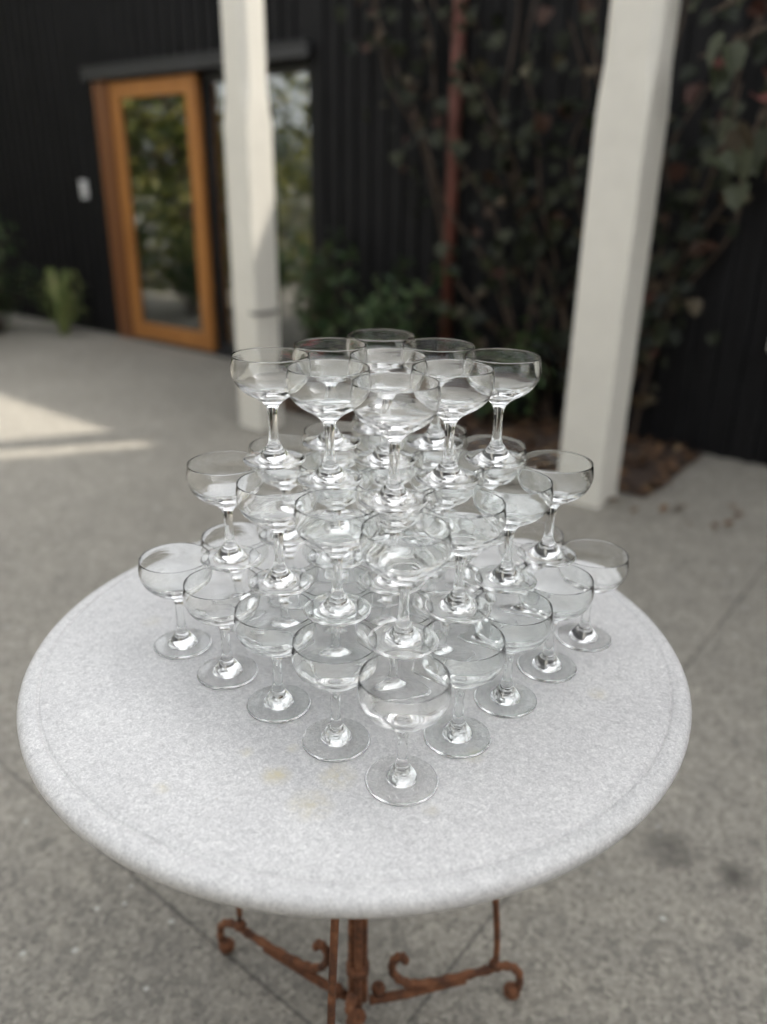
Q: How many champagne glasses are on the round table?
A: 50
